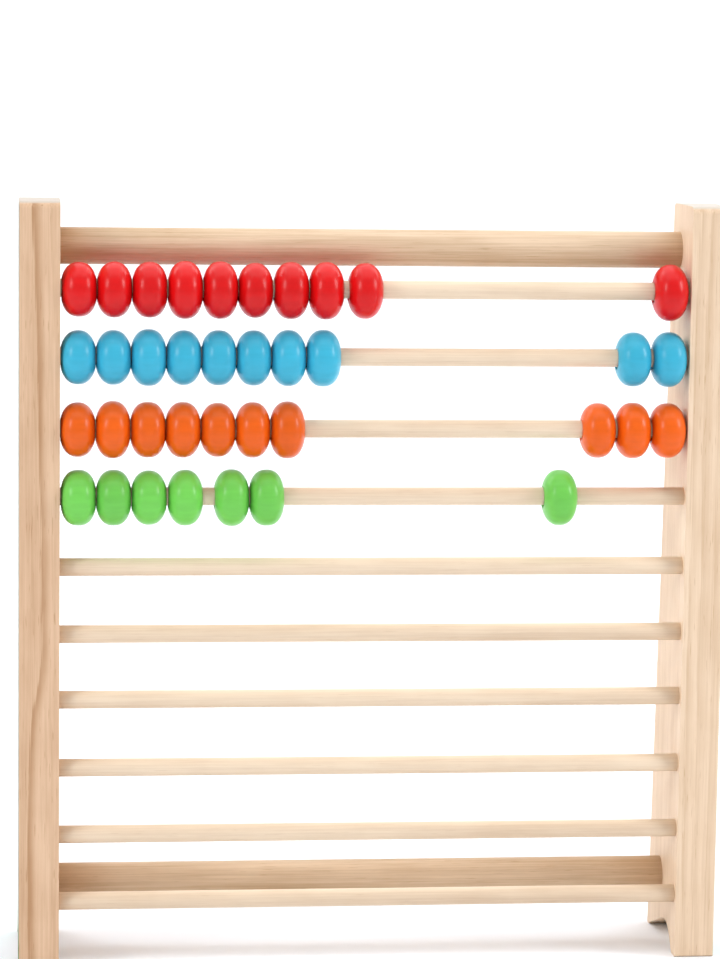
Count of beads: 37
